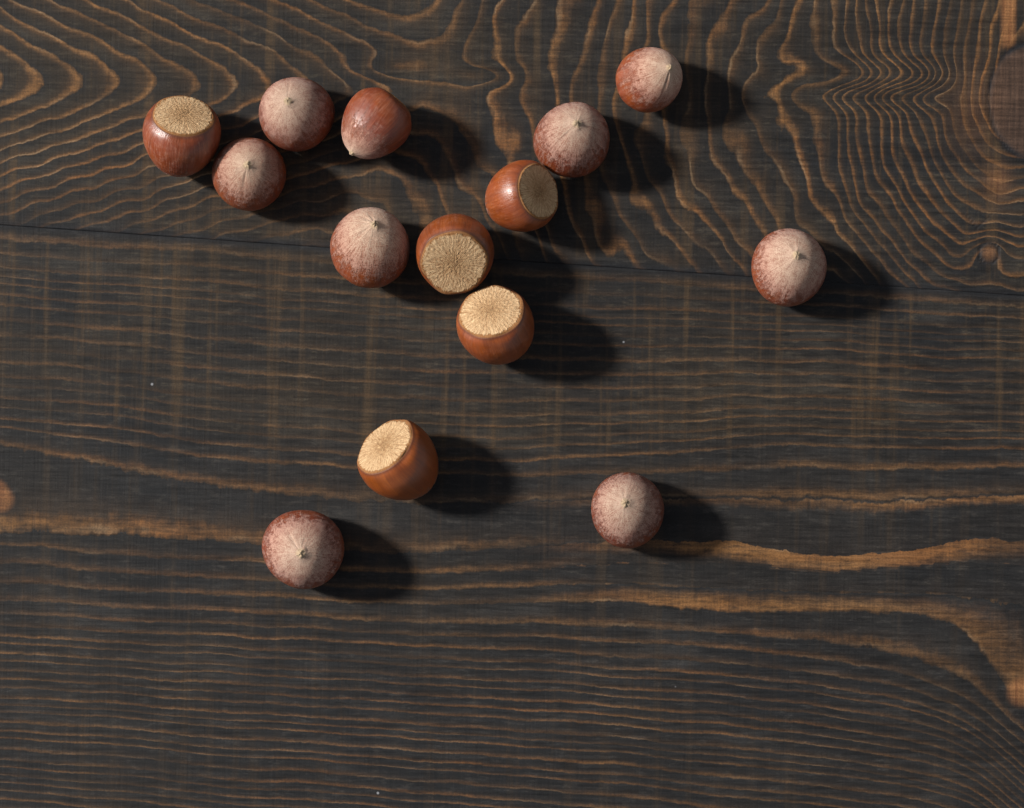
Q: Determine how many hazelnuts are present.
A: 14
